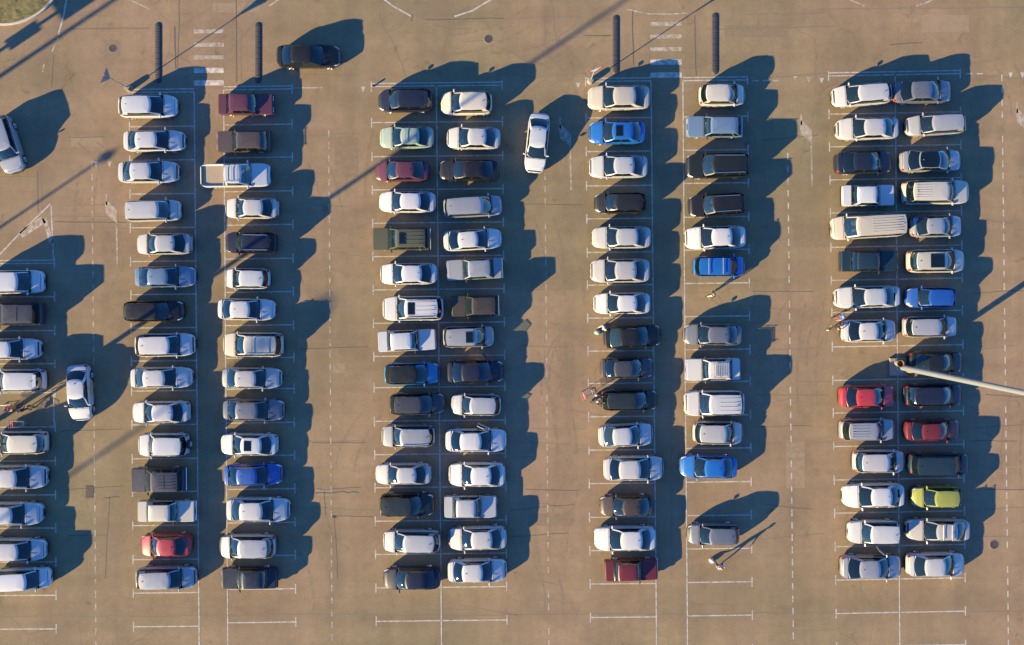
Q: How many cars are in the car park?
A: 129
